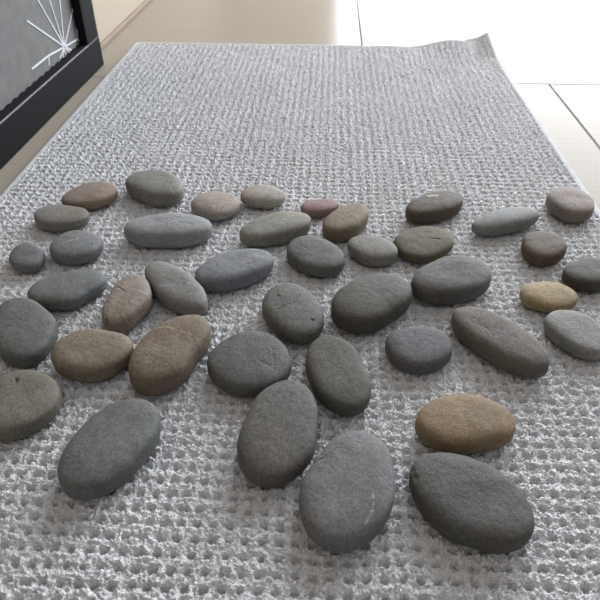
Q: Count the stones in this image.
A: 41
